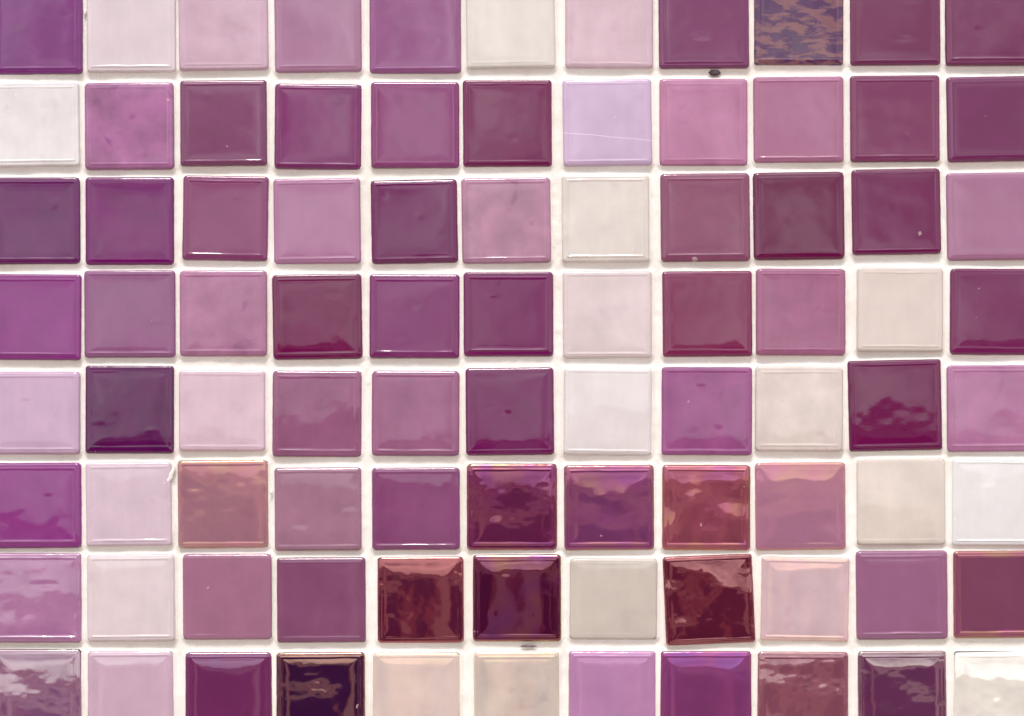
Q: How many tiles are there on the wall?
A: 88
